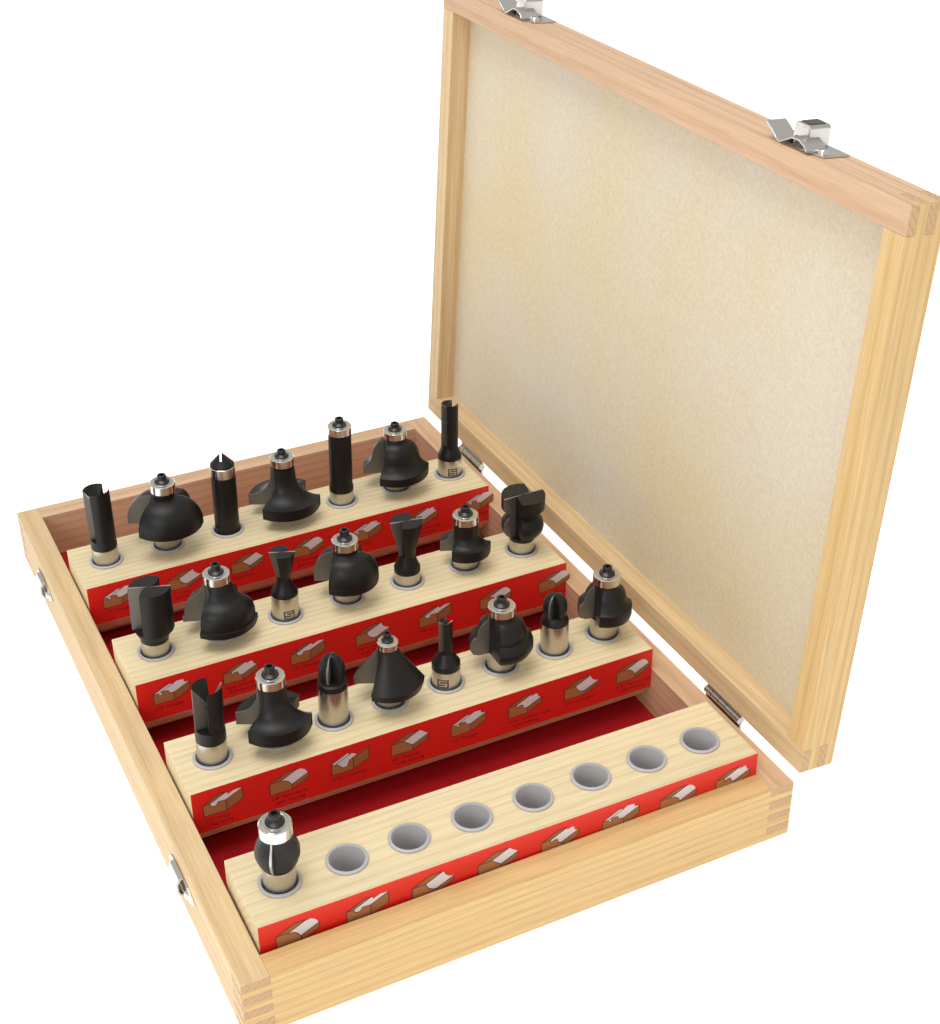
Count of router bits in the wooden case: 23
